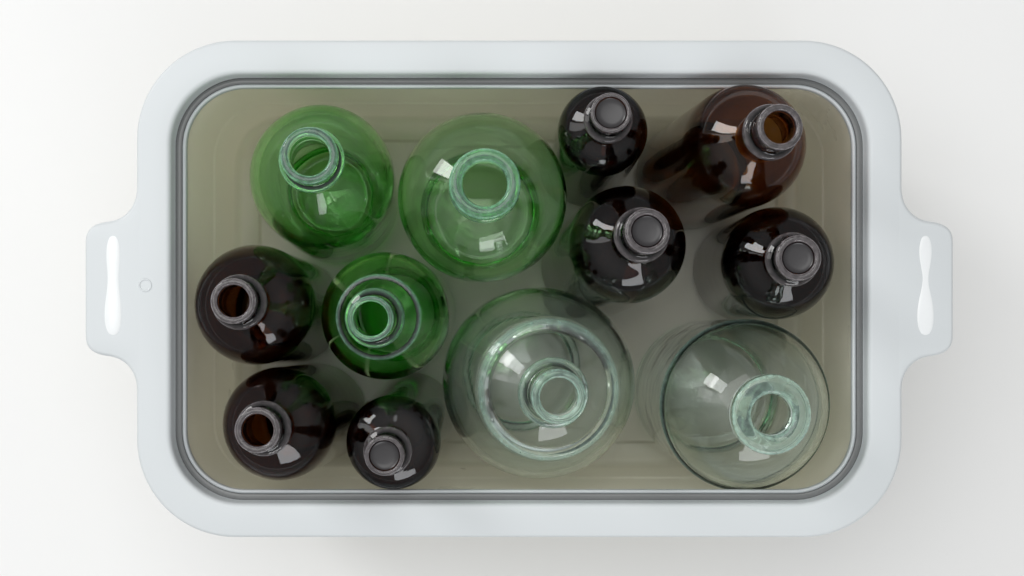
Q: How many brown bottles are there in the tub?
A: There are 7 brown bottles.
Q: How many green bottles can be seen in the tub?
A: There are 3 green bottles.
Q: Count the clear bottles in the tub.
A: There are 2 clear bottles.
